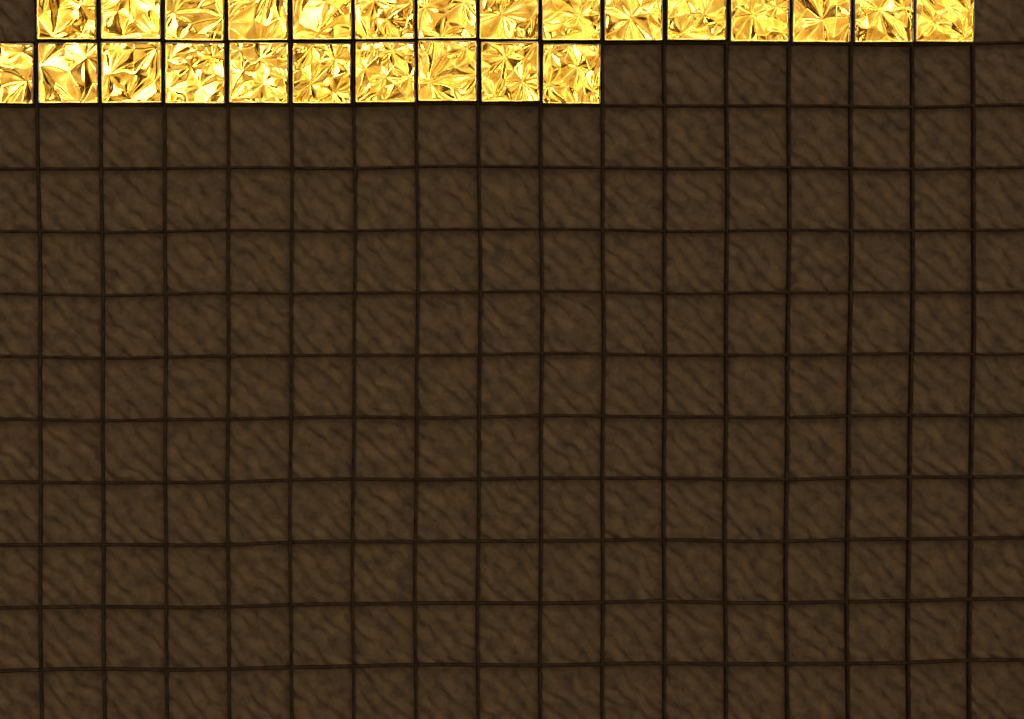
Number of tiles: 25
